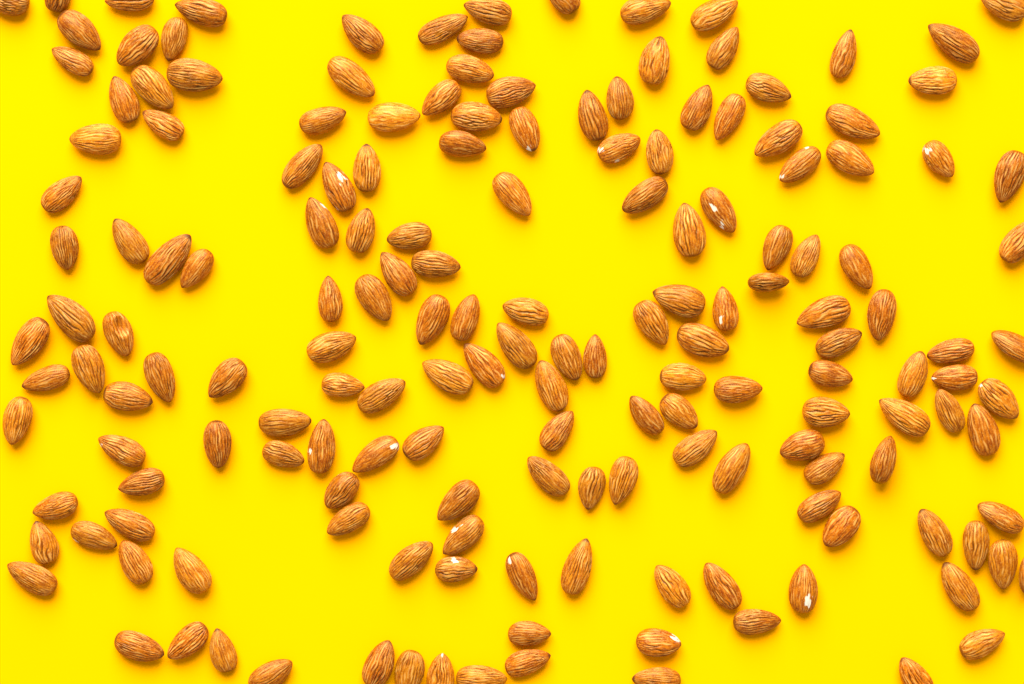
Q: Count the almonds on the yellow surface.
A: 172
